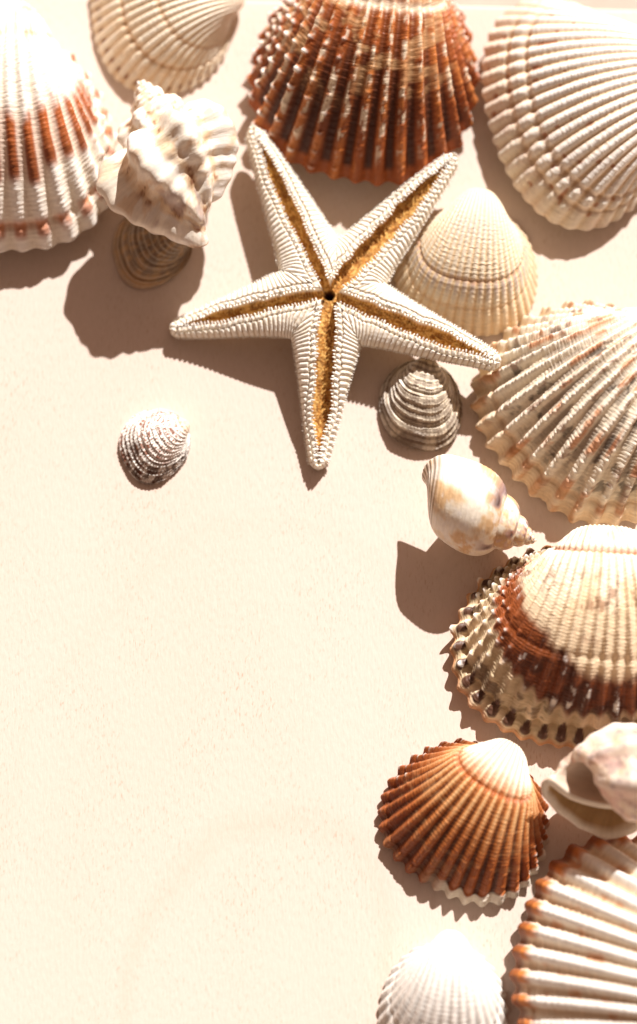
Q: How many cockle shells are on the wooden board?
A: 10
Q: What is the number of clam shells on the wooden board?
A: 3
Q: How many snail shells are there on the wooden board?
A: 3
